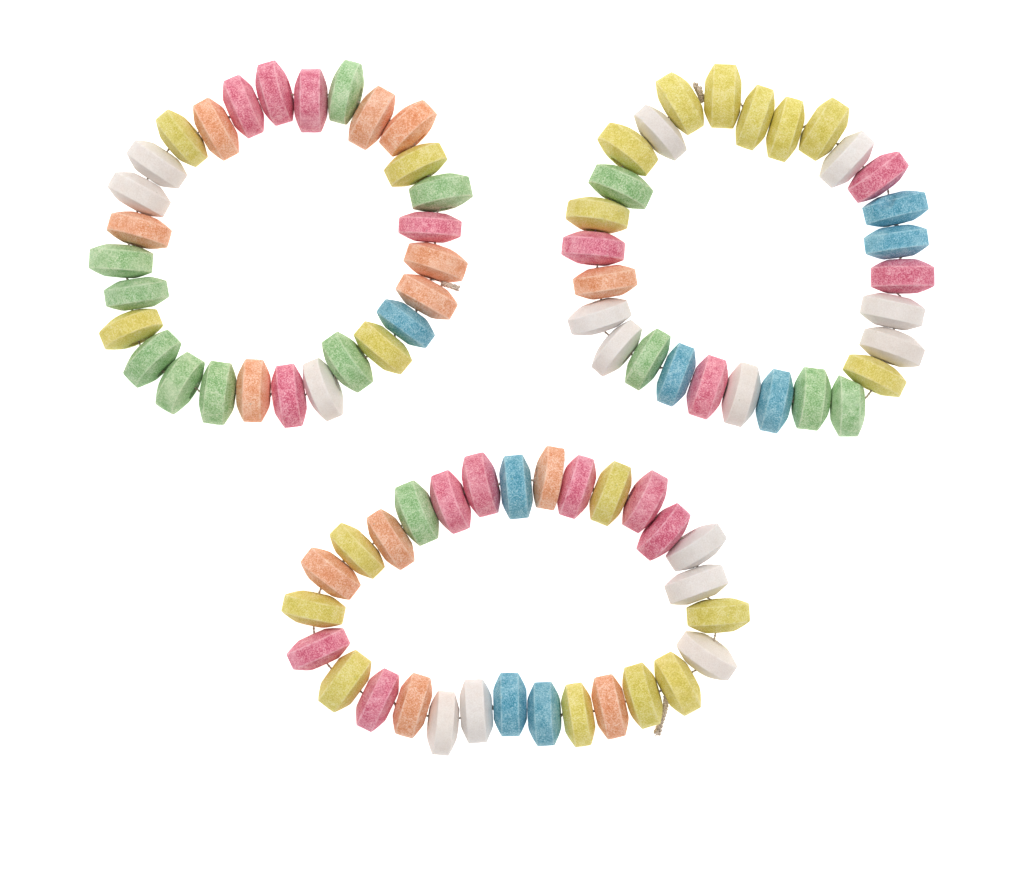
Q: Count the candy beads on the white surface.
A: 85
